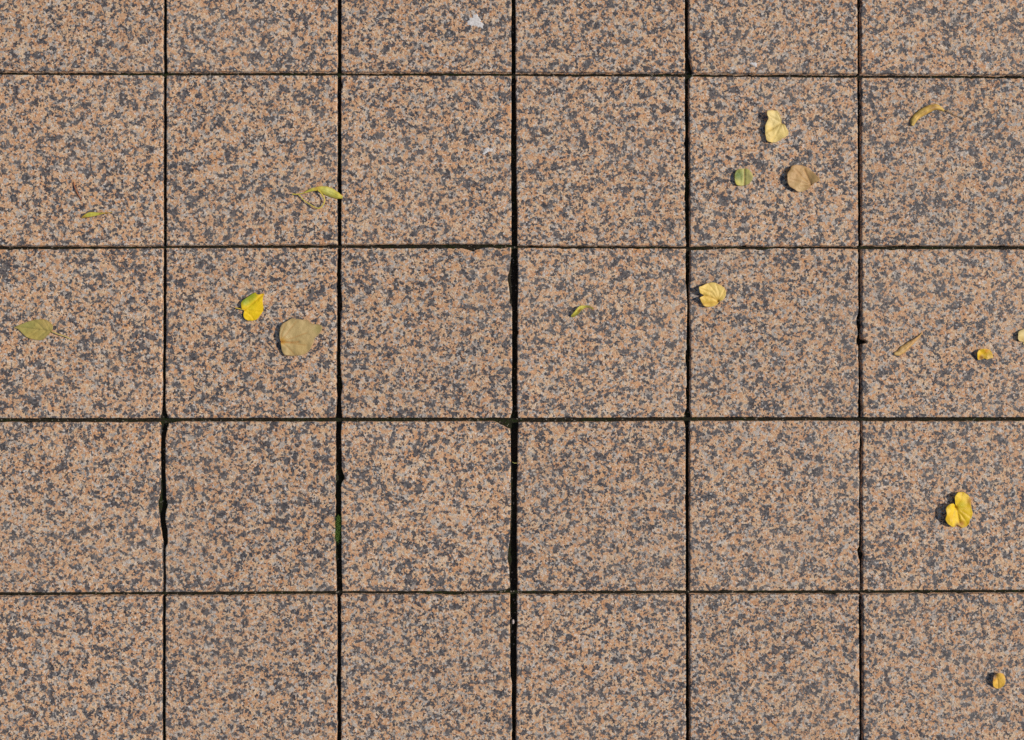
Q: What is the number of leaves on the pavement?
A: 16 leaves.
